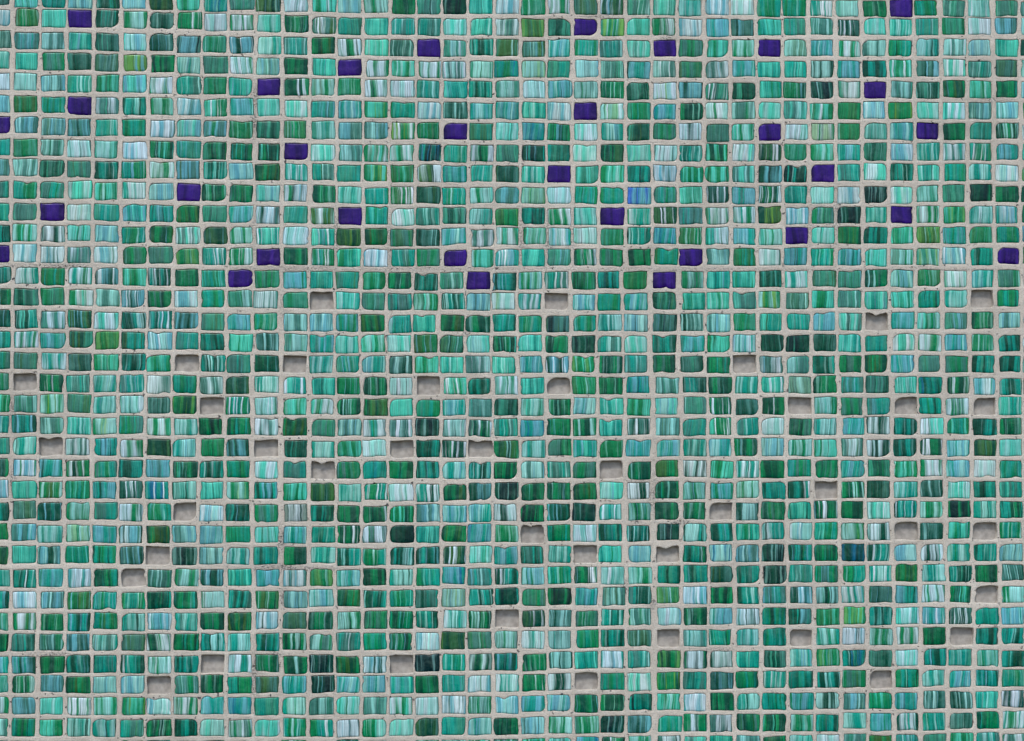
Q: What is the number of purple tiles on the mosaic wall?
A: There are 32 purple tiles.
